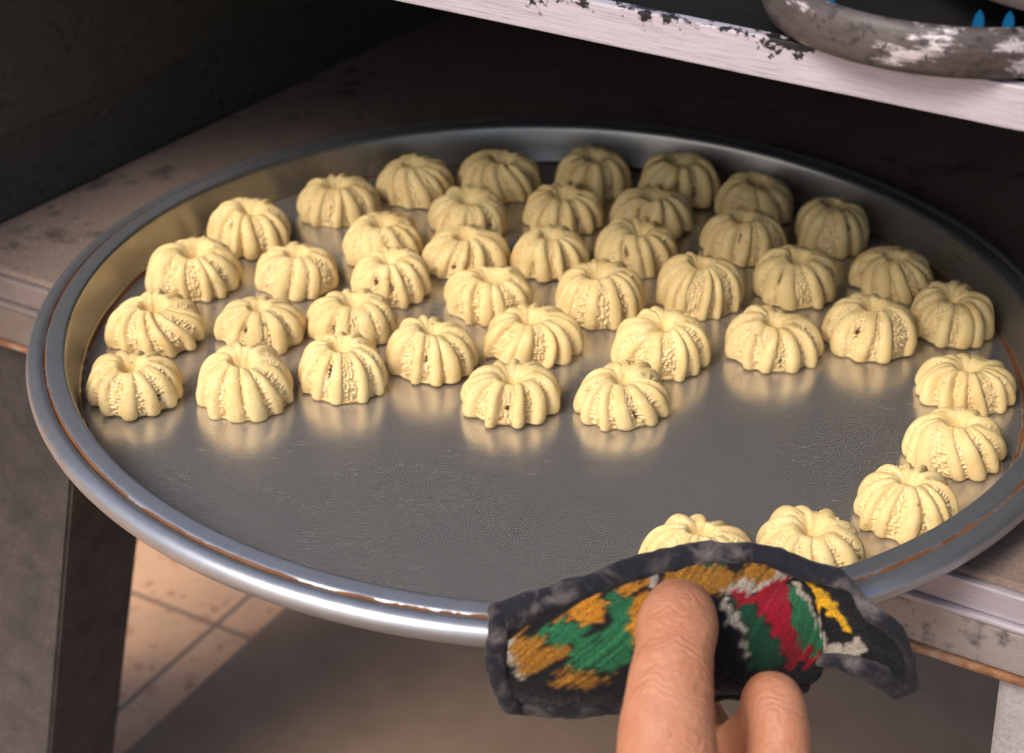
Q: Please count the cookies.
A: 43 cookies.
